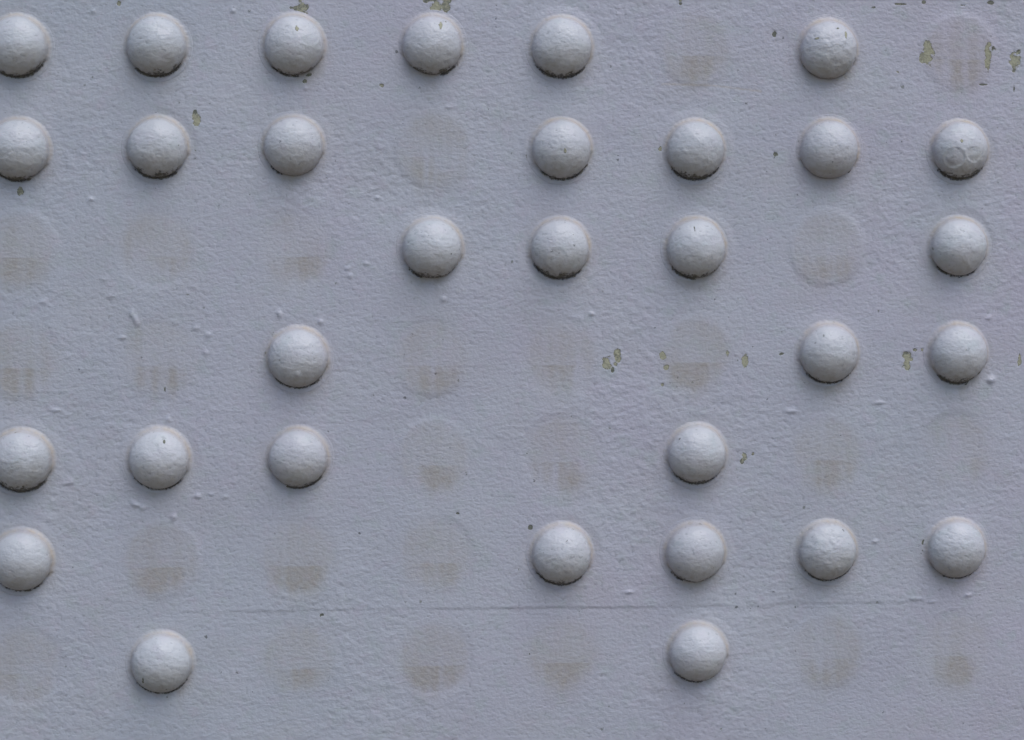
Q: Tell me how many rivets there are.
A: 31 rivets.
